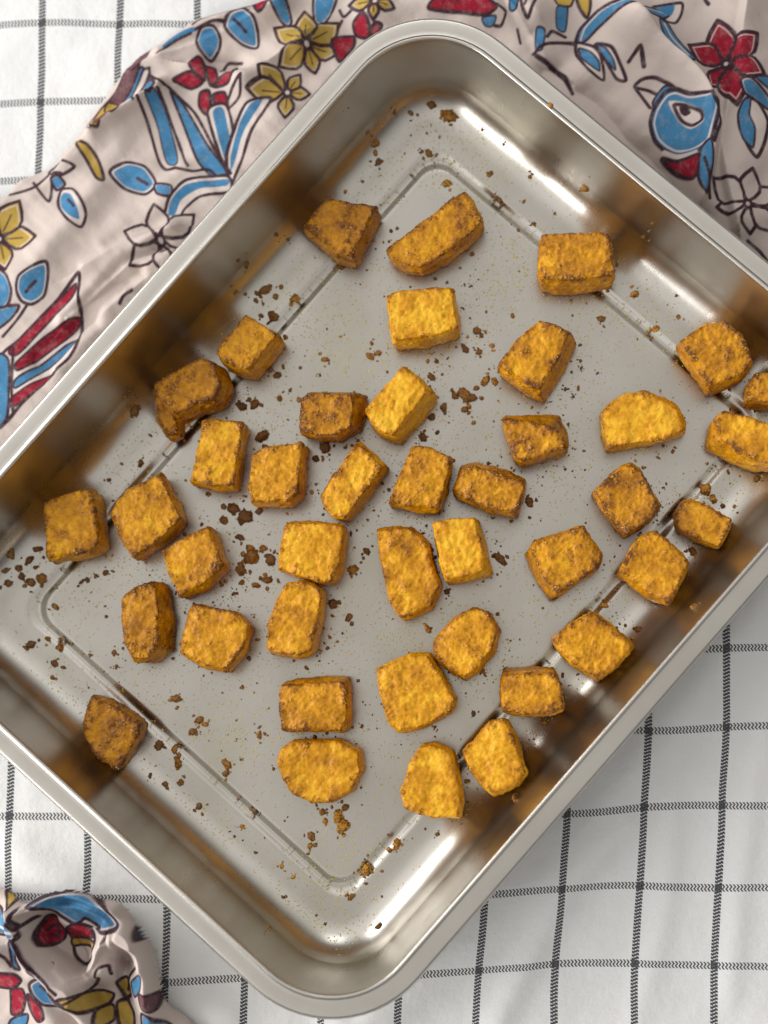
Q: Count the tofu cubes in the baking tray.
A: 41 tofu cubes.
